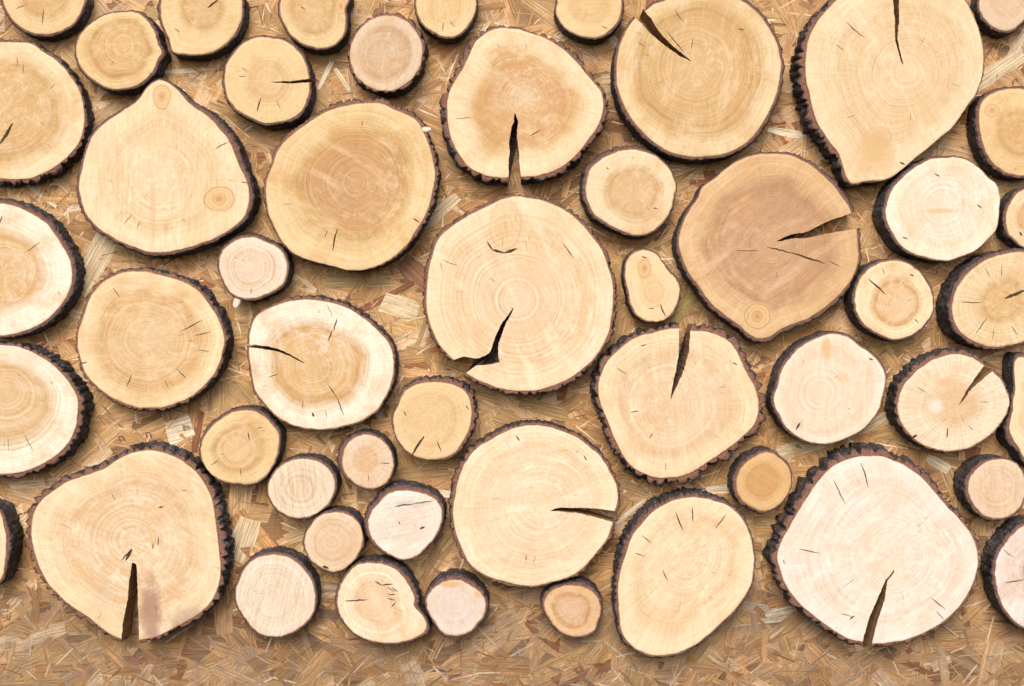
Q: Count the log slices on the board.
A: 51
